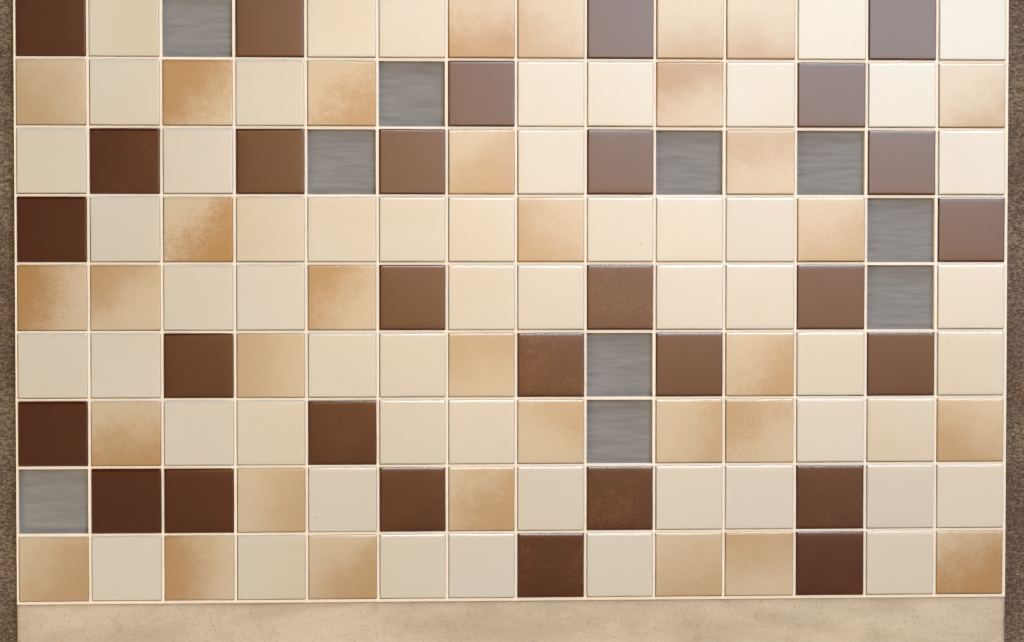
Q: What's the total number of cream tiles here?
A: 54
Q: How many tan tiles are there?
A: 33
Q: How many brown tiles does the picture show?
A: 29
